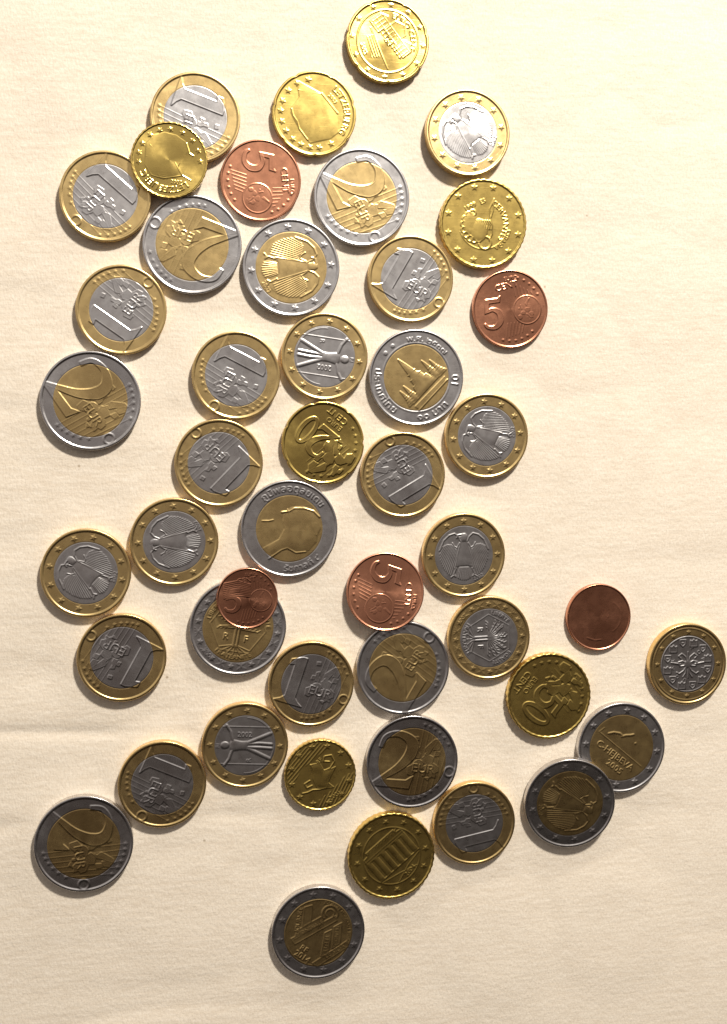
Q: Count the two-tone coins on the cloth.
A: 33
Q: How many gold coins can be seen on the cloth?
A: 8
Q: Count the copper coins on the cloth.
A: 5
